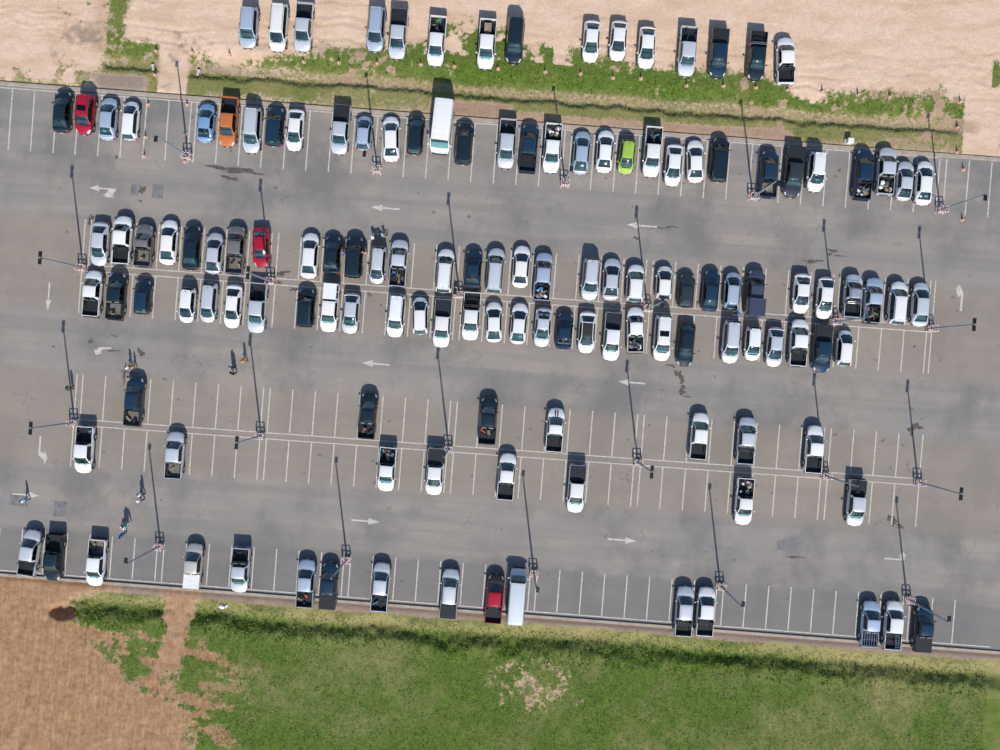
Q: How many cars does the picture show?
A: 71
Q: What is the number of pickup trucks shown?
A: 66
